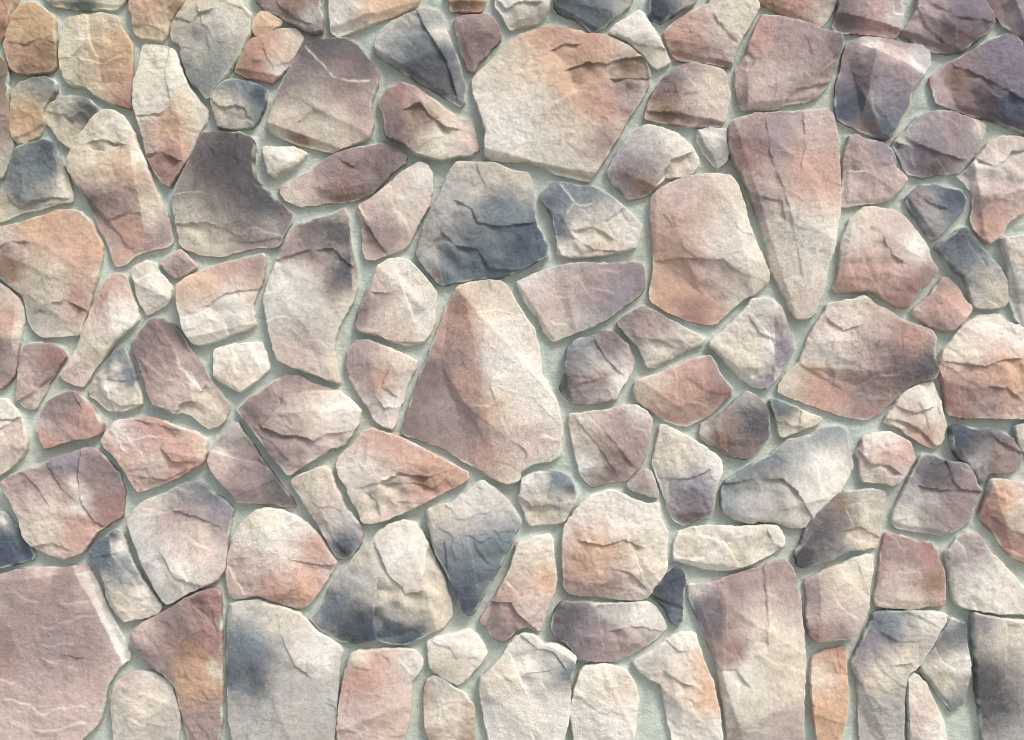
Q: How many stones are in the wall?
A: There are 127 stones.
